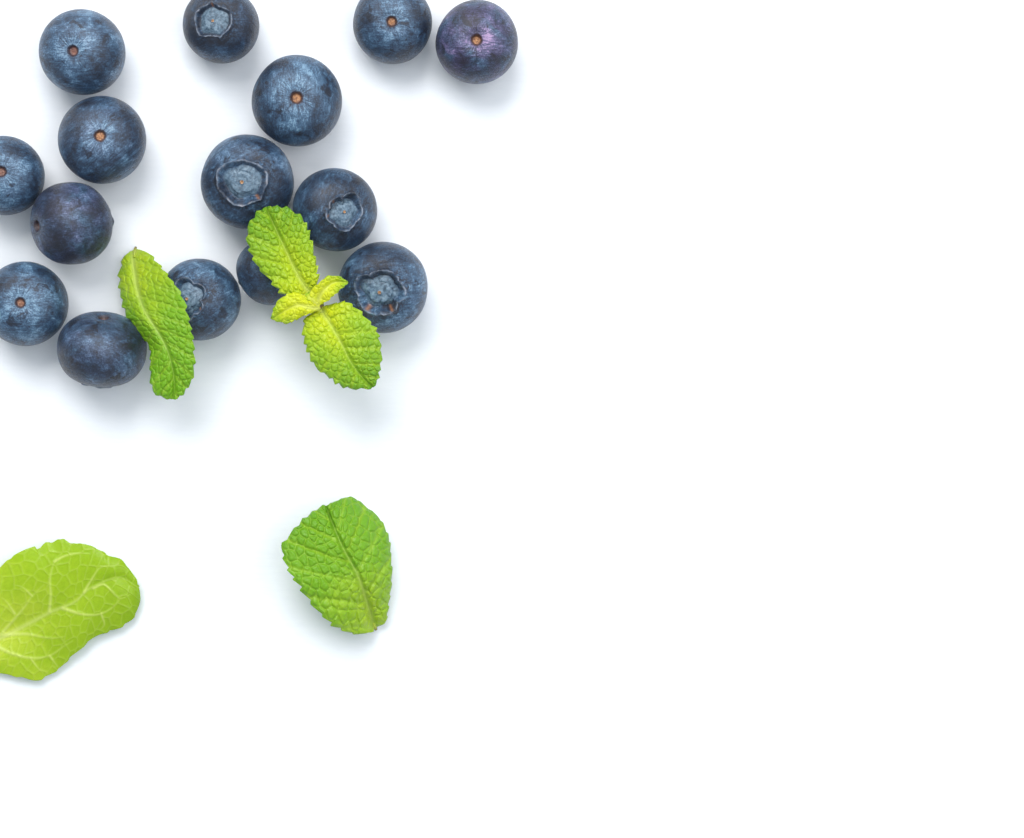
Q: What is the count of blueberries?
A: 15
